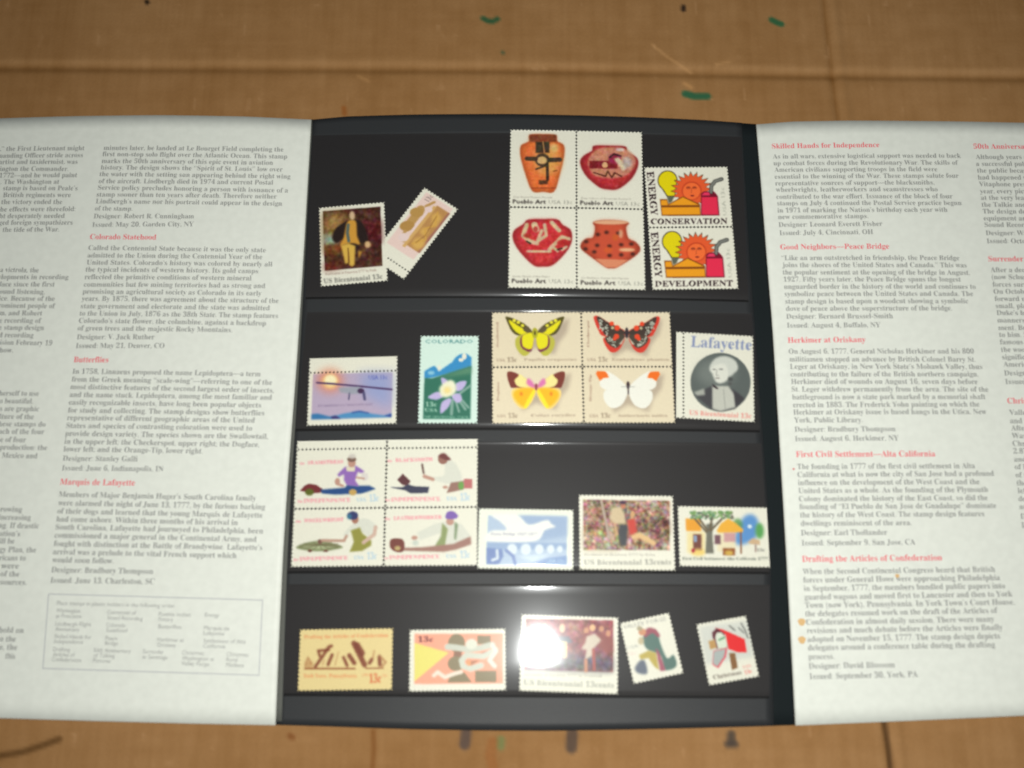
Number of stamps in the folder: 27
